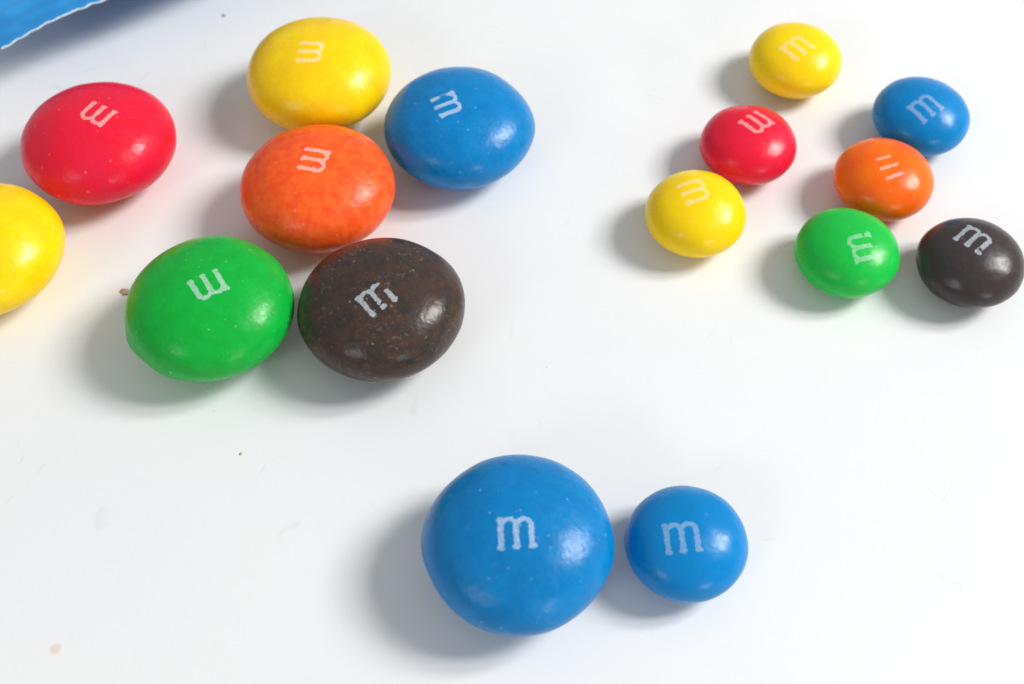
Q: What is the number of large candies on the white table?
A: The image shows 8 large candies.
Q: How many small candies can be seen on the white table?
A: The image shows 8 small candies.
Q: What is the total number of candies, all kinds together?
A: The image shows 16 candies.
